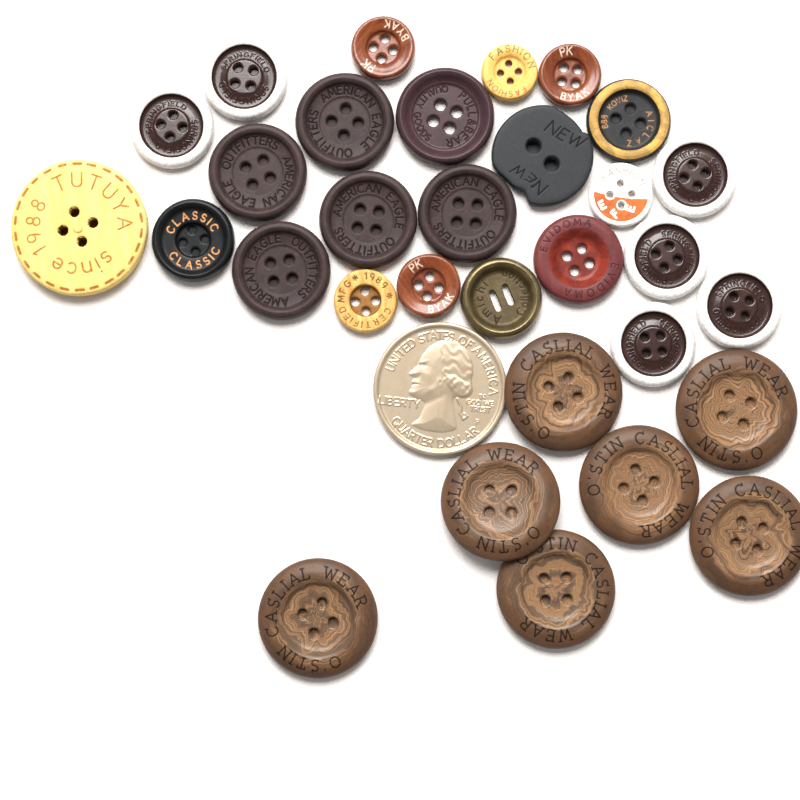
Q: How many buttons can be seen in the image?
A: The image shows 31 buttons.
